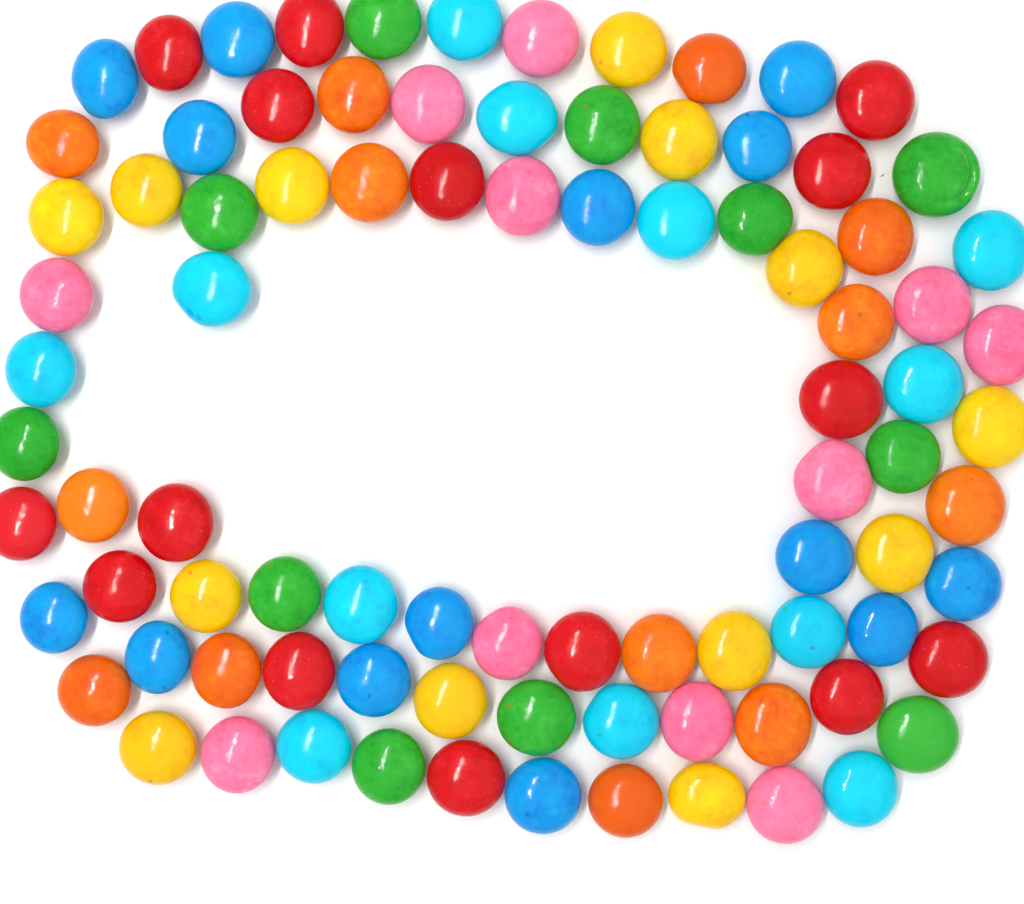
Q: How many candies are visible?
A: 89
